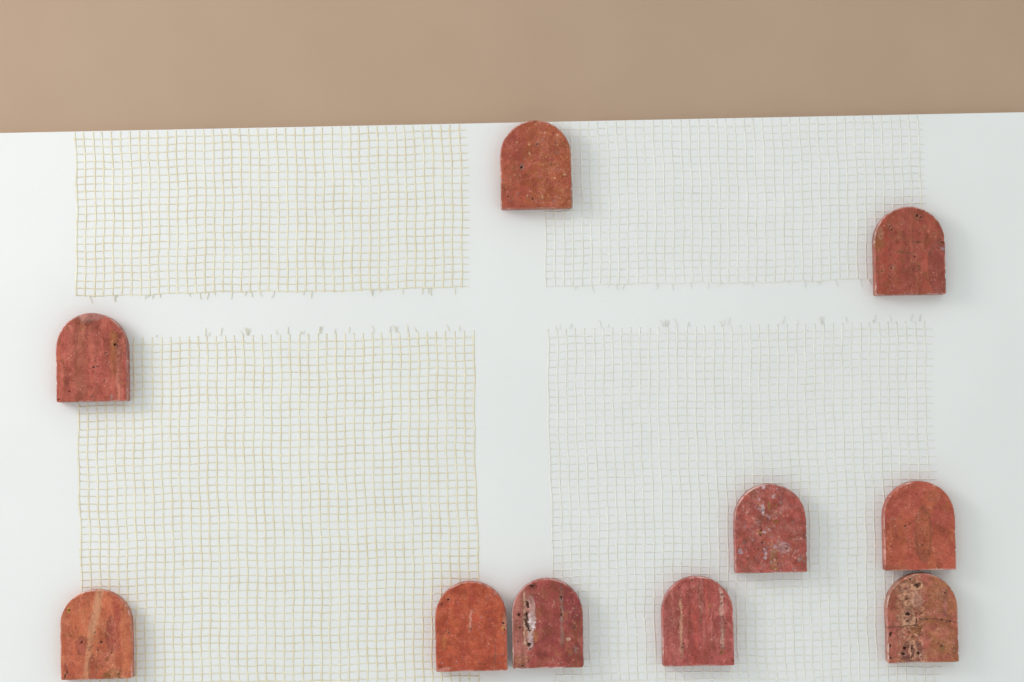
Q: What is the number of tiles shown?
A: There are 10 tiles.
